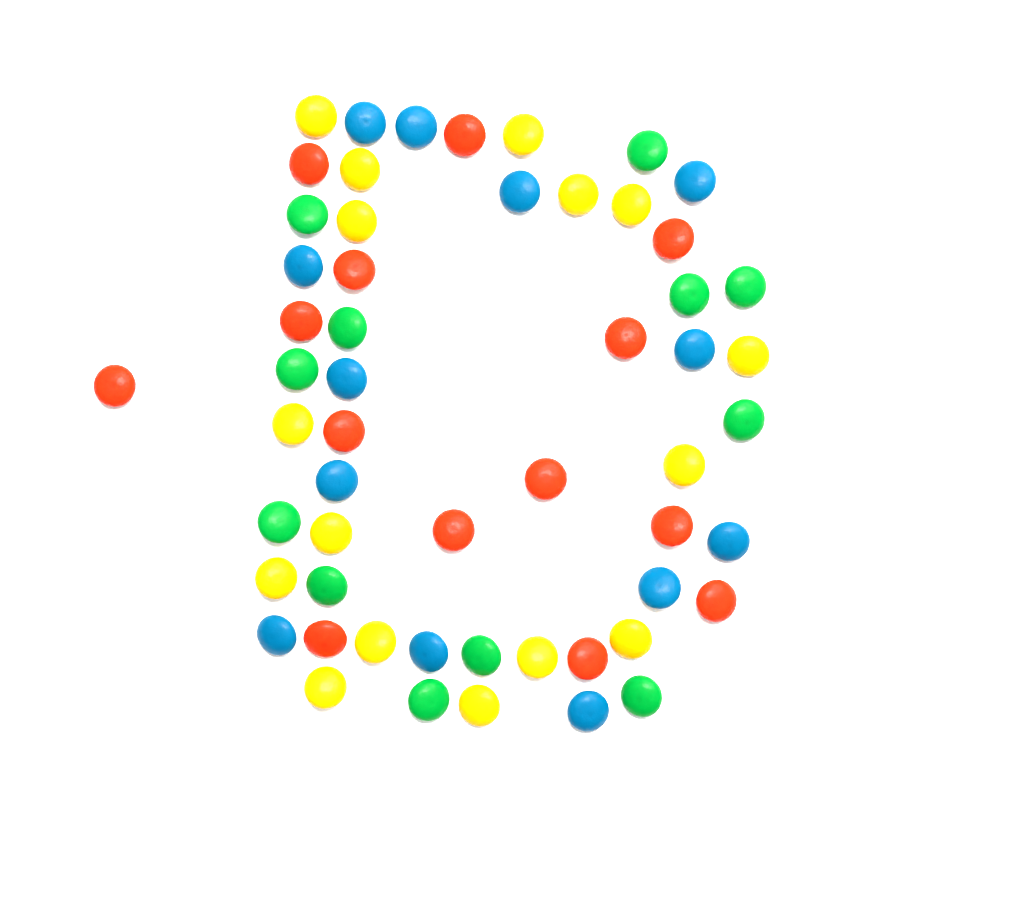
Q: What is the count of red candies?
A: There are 14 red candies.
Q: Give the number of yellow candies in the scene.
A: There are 16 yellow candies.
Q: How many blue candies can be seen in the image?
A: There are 13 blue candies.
